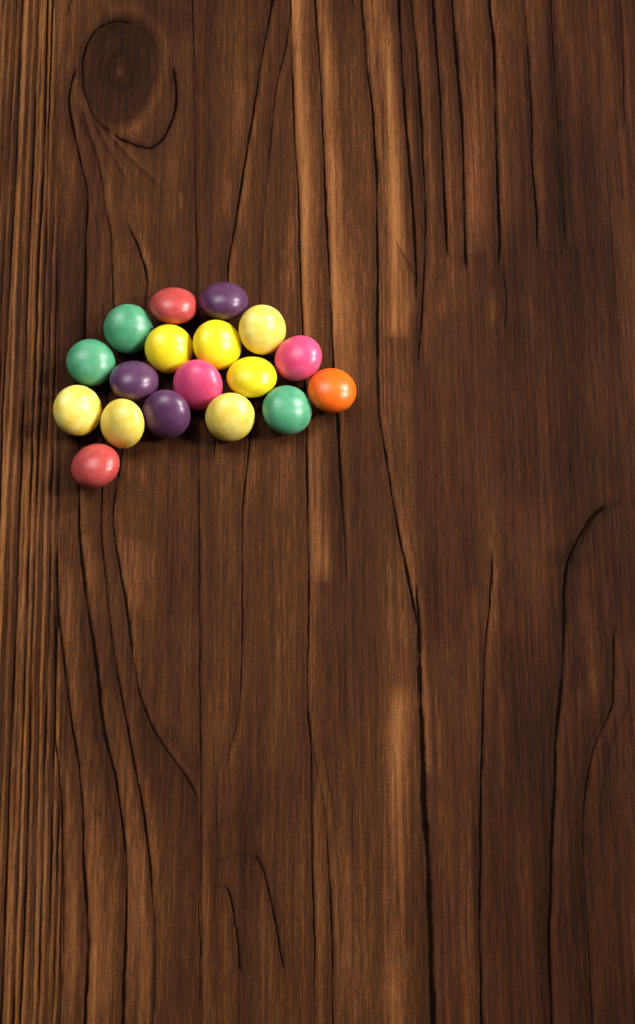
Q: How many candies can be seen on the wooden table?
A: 18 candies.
